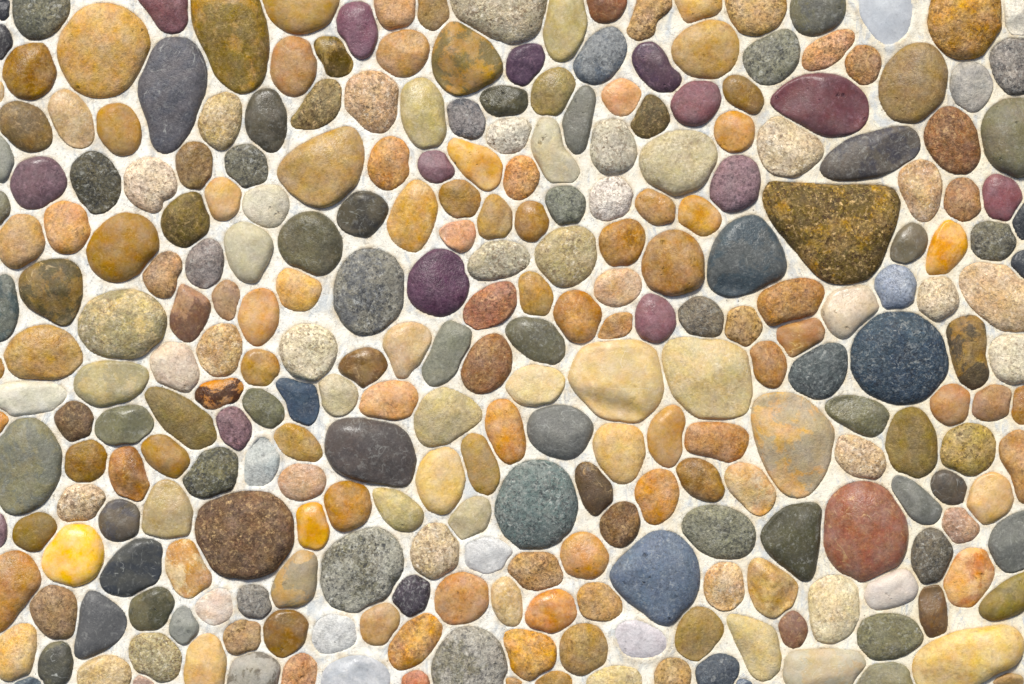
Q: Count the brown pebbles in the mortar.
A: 132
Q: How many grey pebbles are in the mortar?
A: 74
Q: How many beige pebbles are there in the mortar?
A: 58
